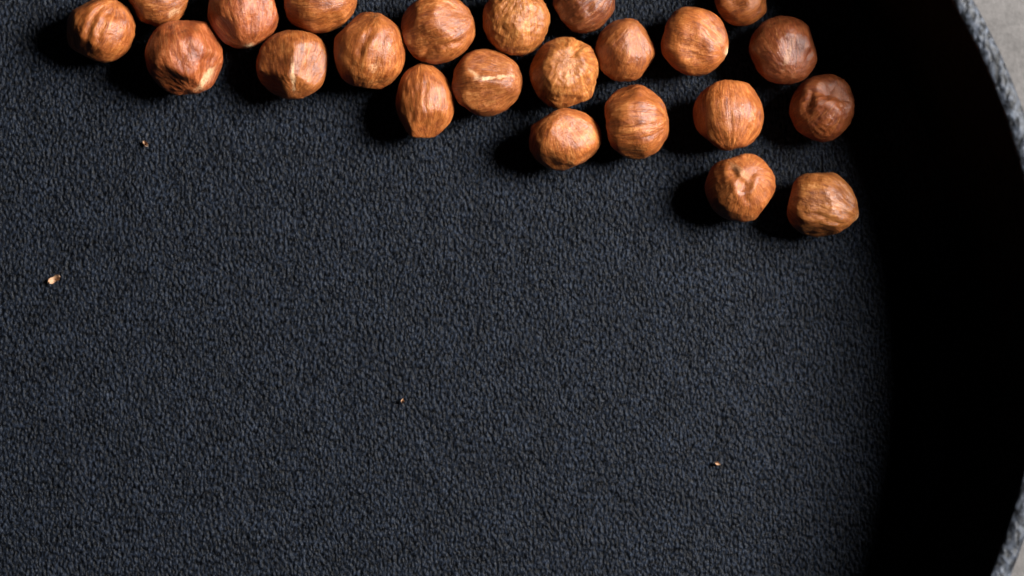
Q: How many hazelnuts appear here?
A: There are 23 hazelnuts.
